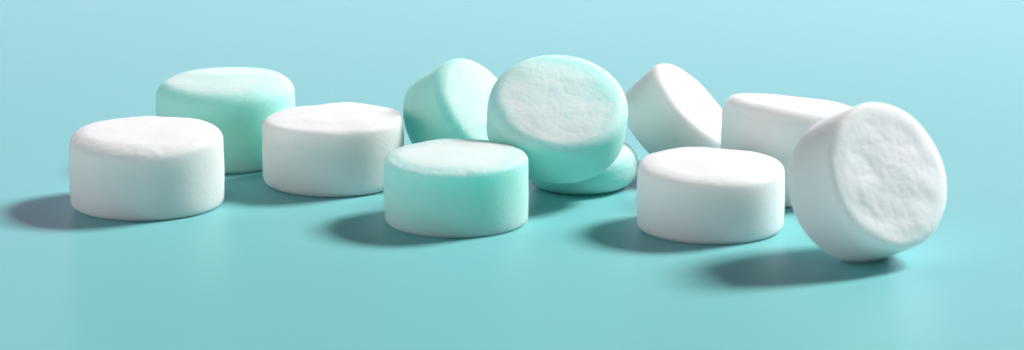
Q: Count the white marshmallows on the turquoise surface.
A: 6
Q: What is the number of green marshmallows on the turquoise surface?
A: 5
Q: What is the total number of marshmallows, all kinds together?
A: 11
